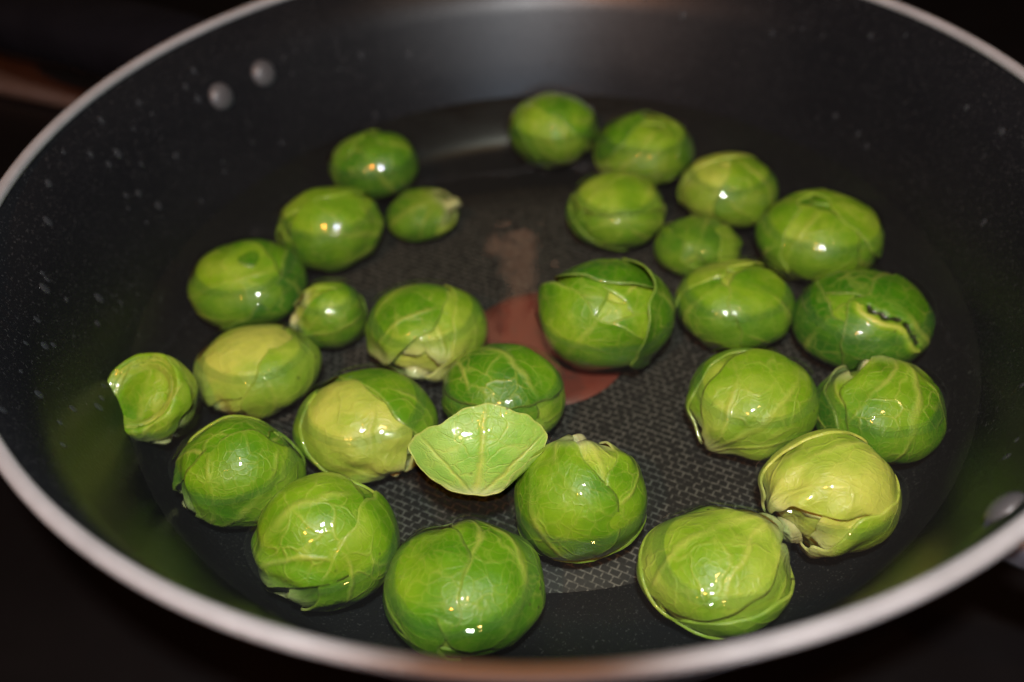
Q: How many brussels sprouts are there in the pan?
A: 27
